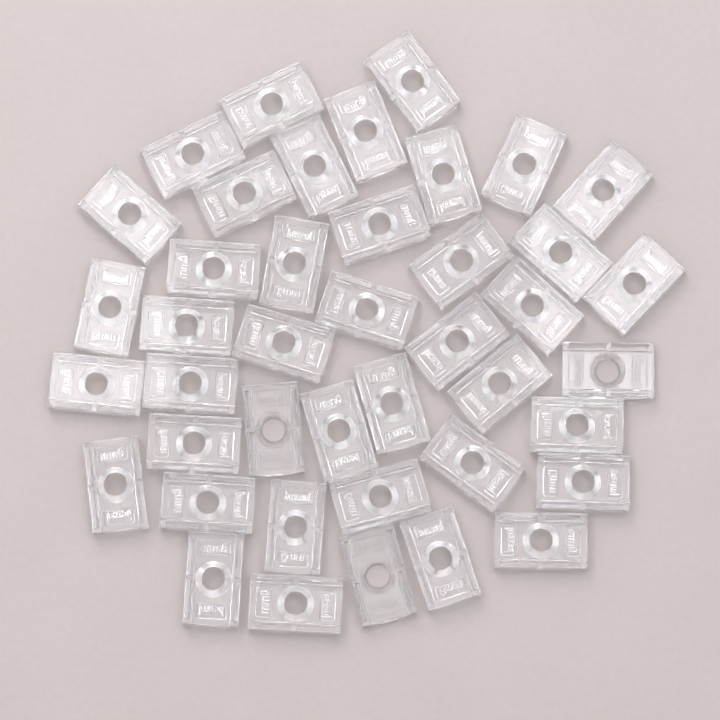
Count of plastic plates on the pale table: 42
